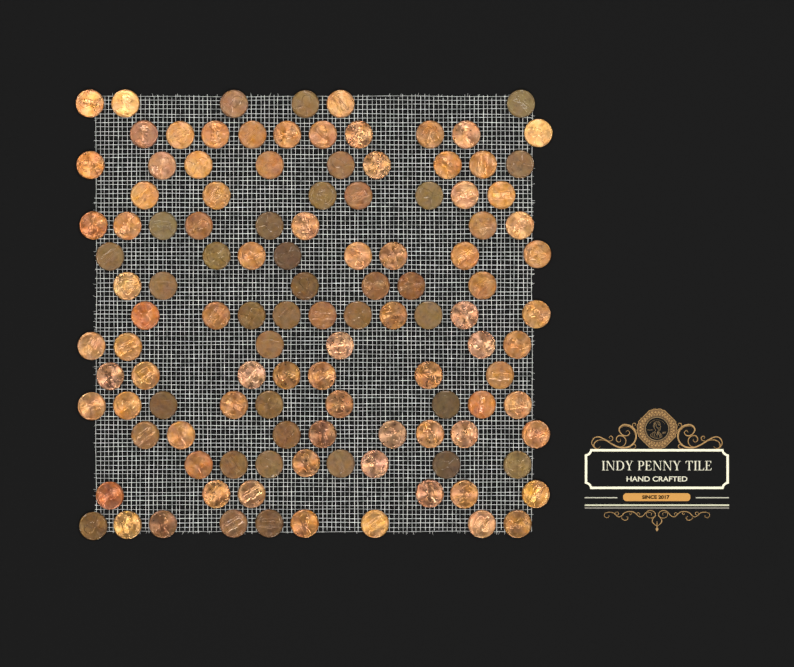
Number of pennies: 117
